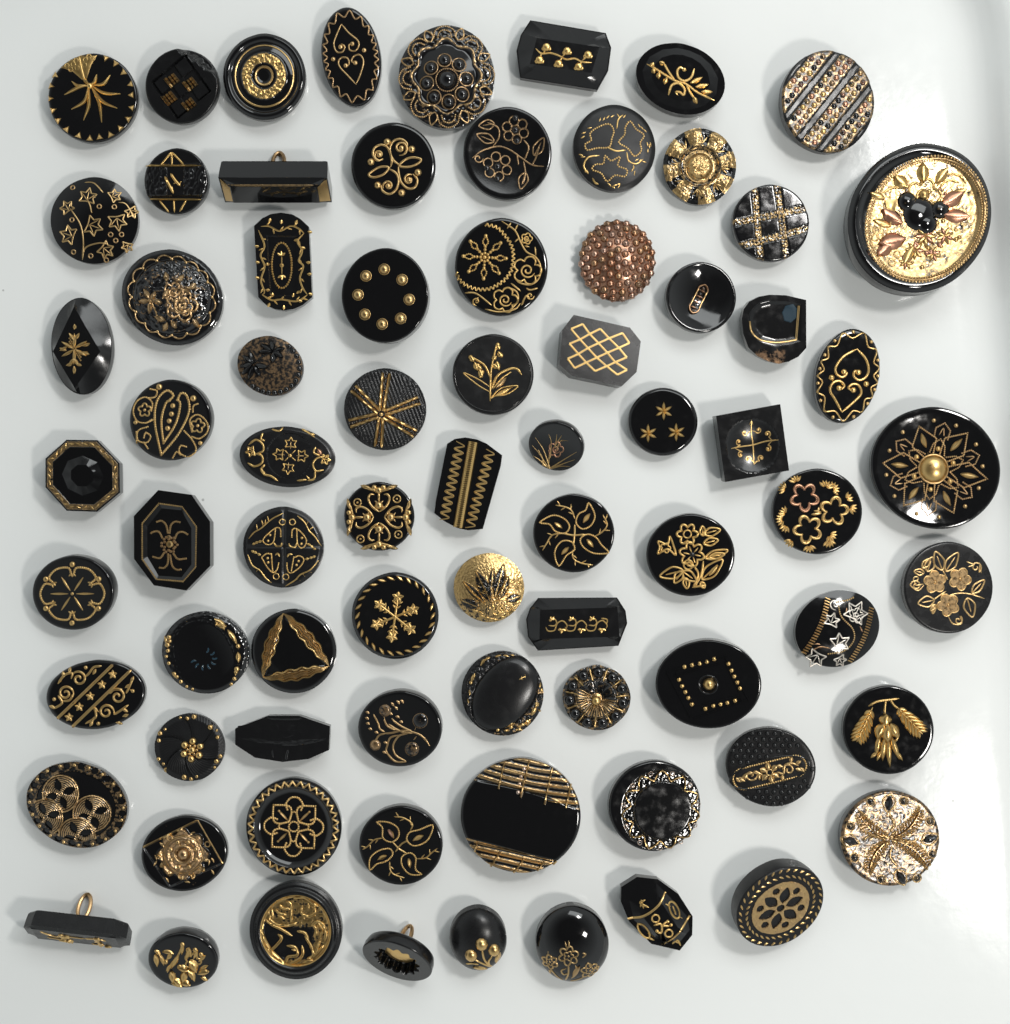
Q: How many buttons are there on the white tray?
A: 76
